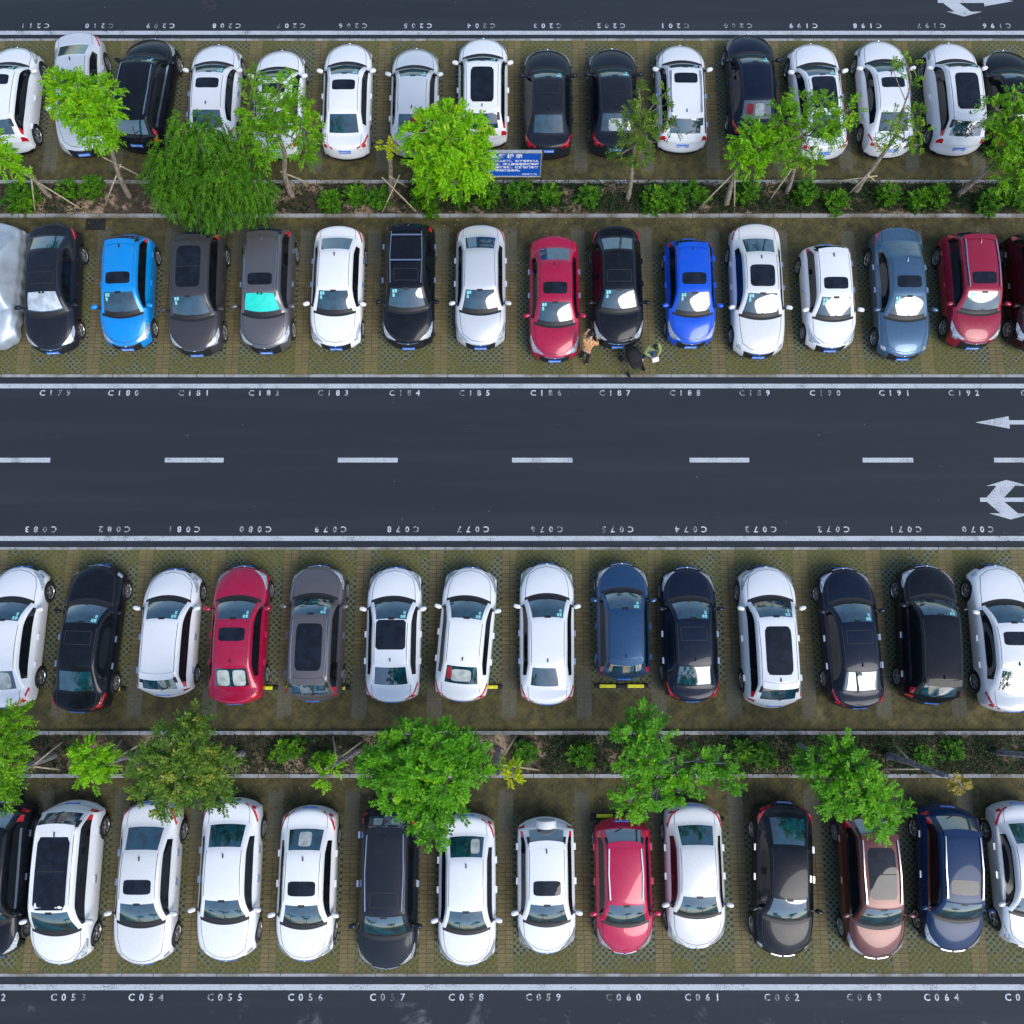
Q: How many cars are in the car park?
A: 60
